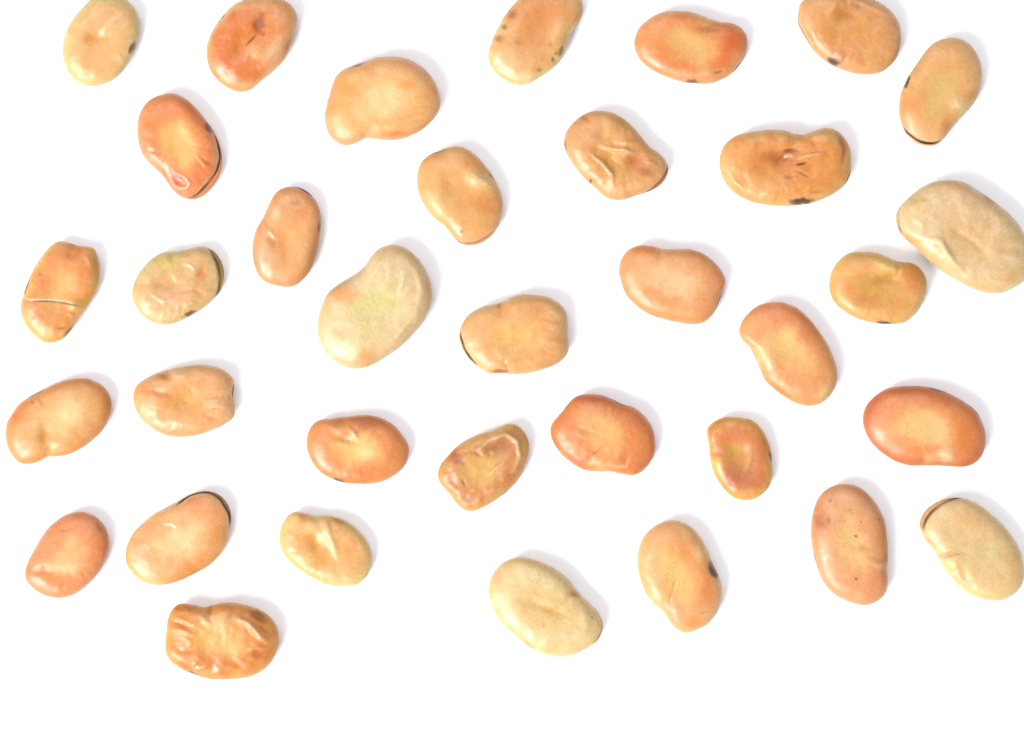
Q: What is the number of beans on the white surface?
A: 35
